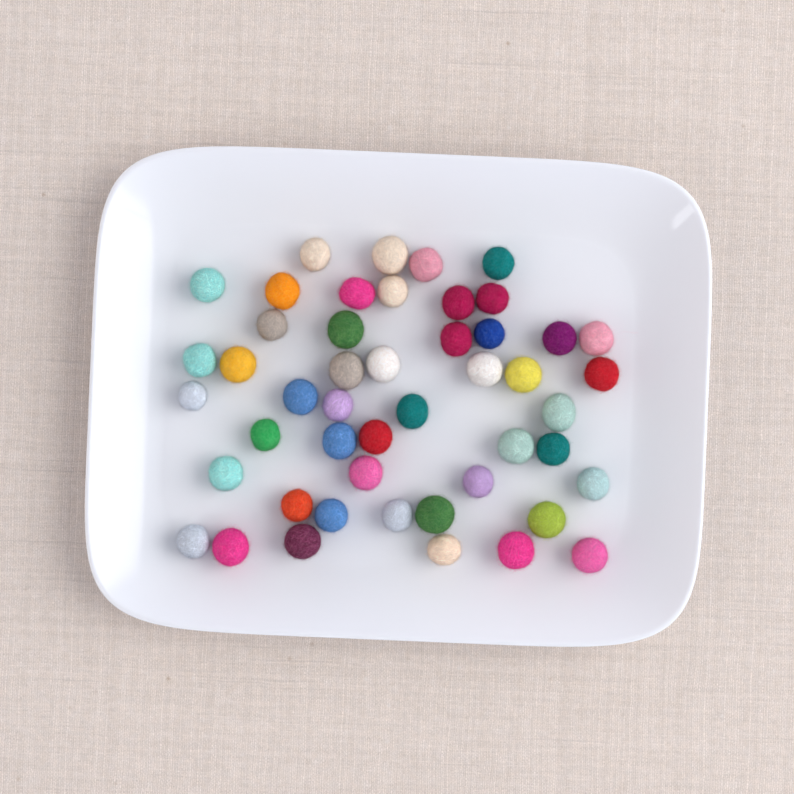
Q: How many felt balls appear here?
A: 48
